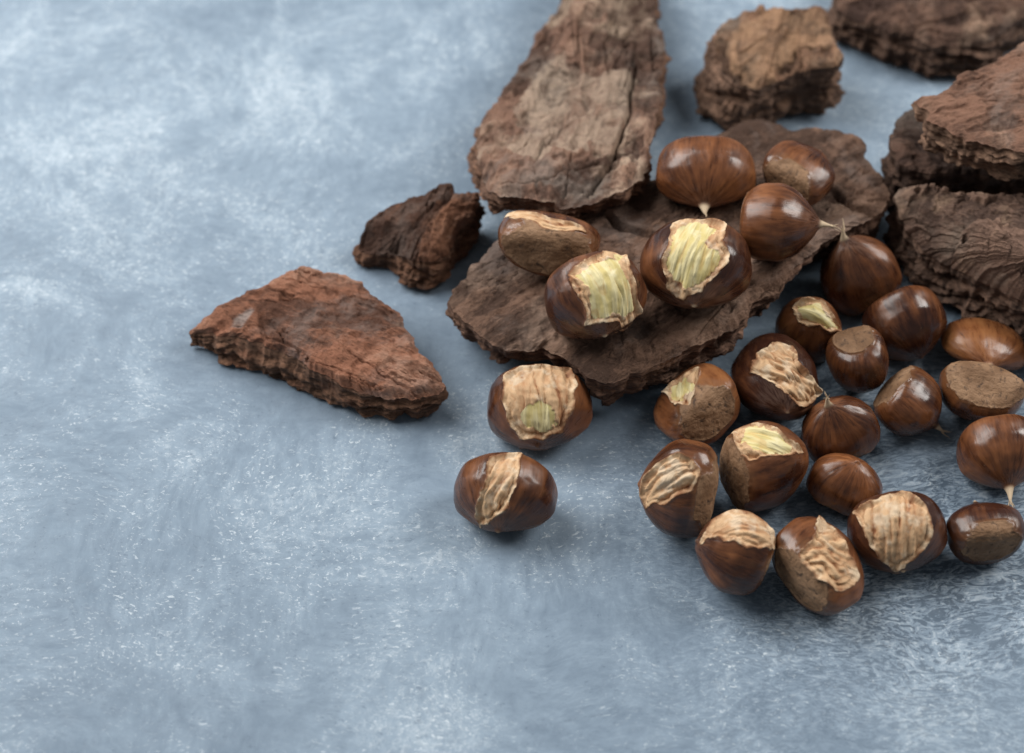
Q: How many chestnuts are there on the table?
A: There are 26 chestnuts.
